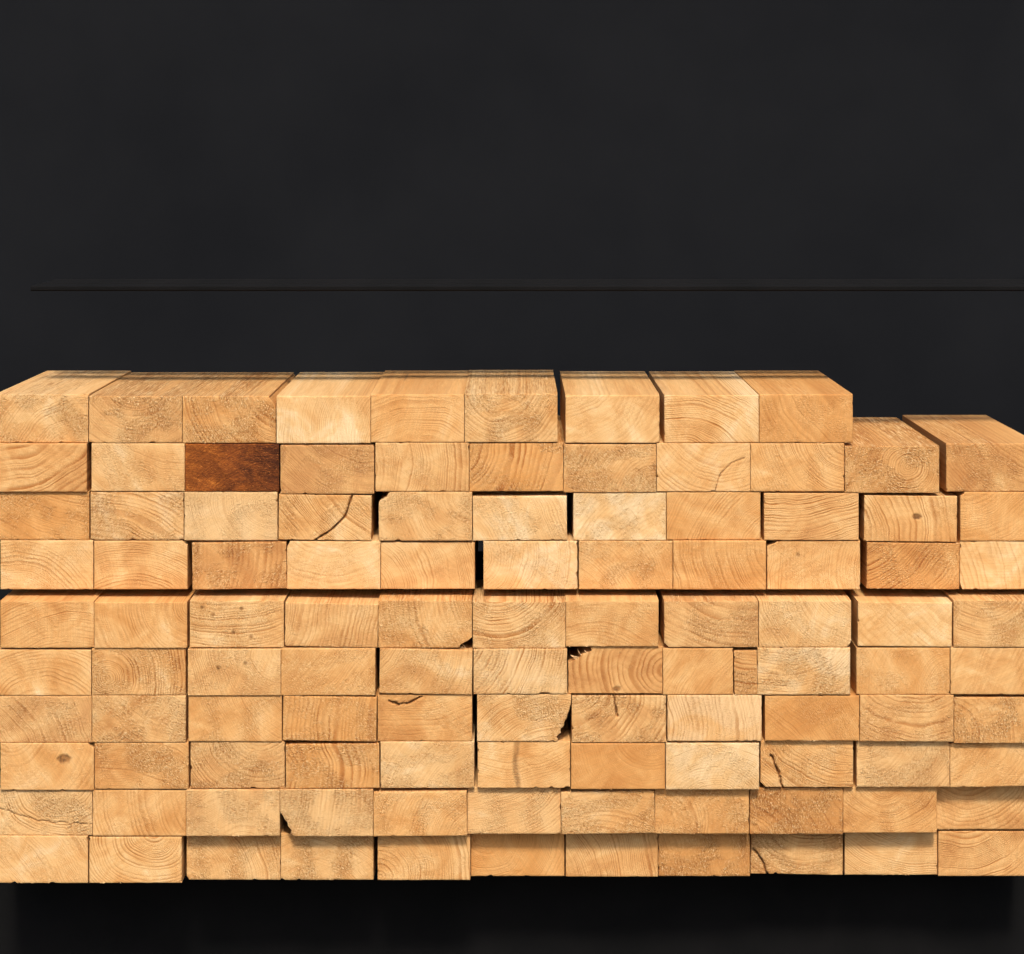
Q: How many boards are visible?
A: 109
